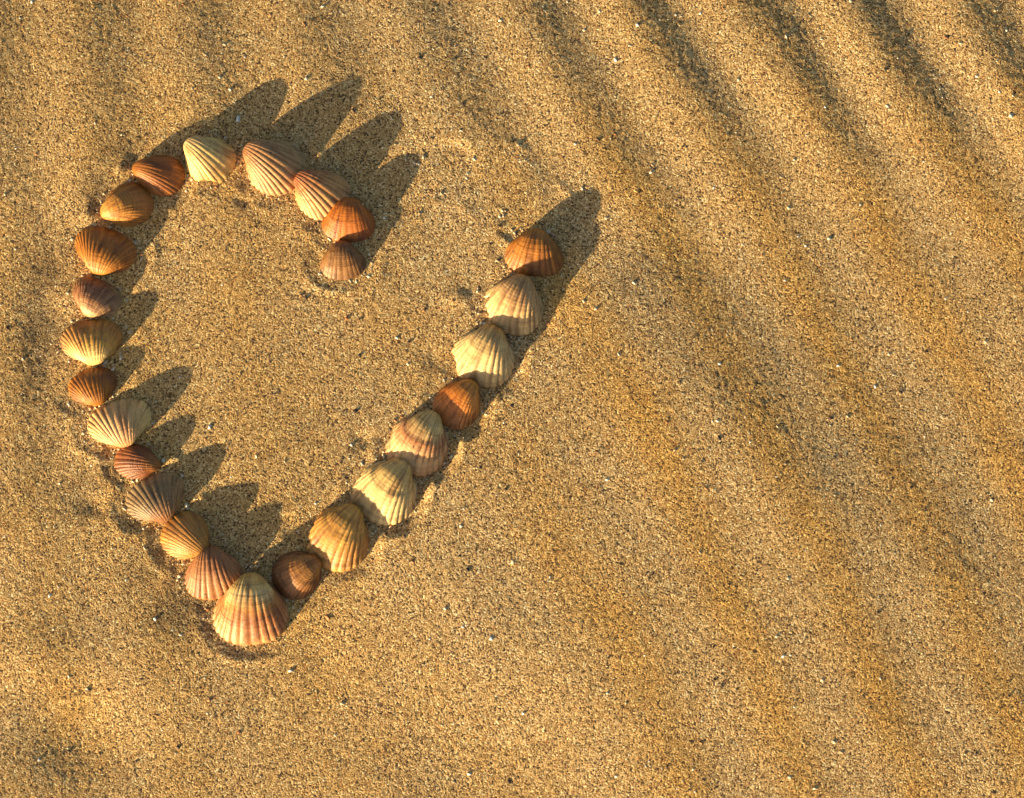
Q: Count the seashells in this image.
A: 25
